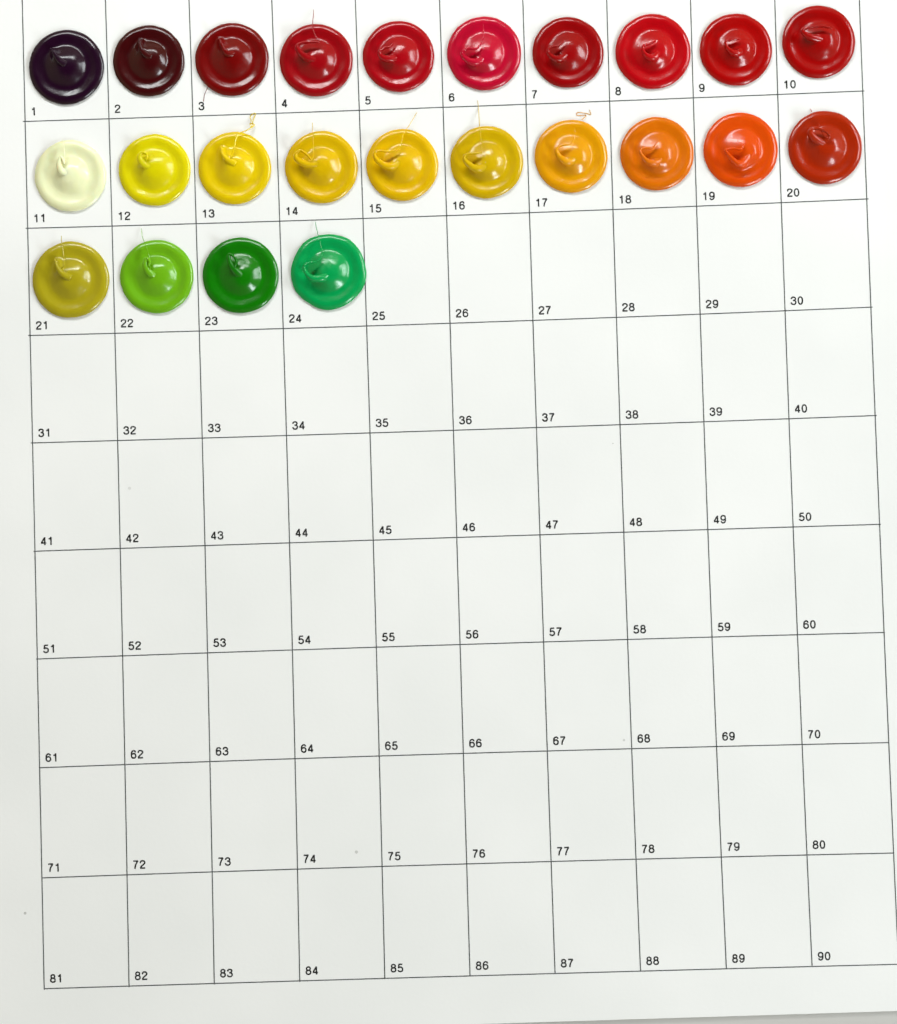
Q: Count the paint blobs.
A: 24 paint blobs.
